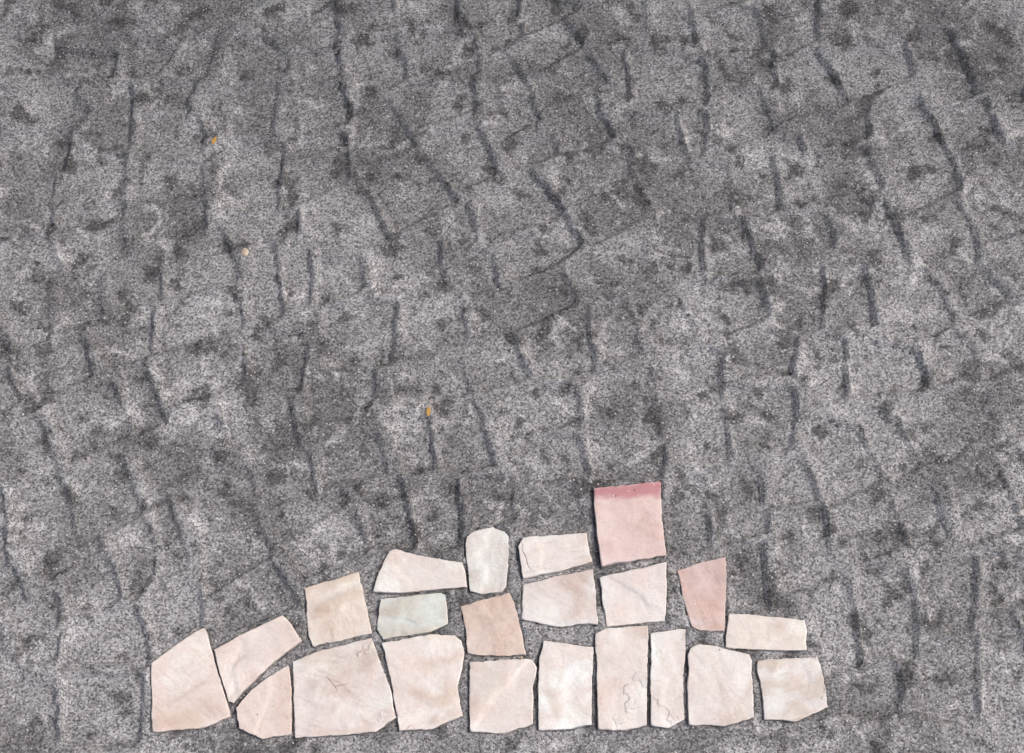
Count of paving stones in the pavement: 22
